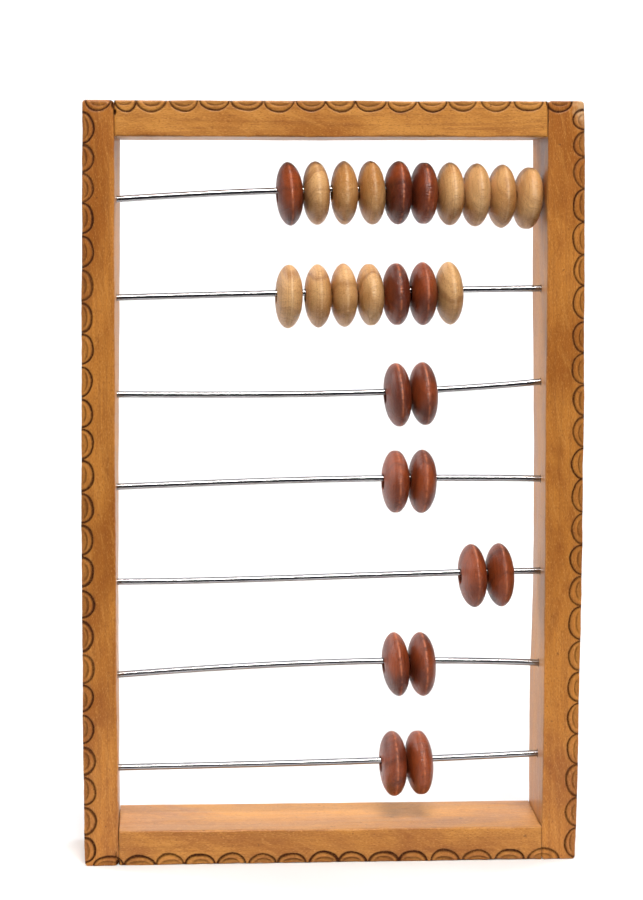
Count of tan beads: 12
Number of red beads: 15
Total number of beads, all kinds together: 27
